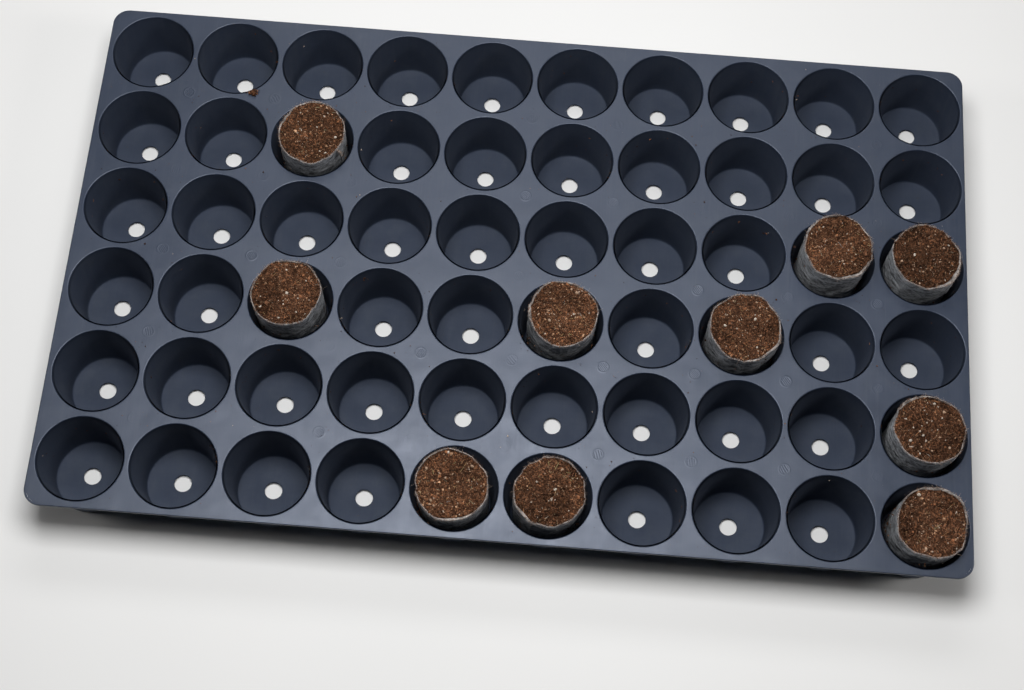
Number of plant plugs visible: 10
